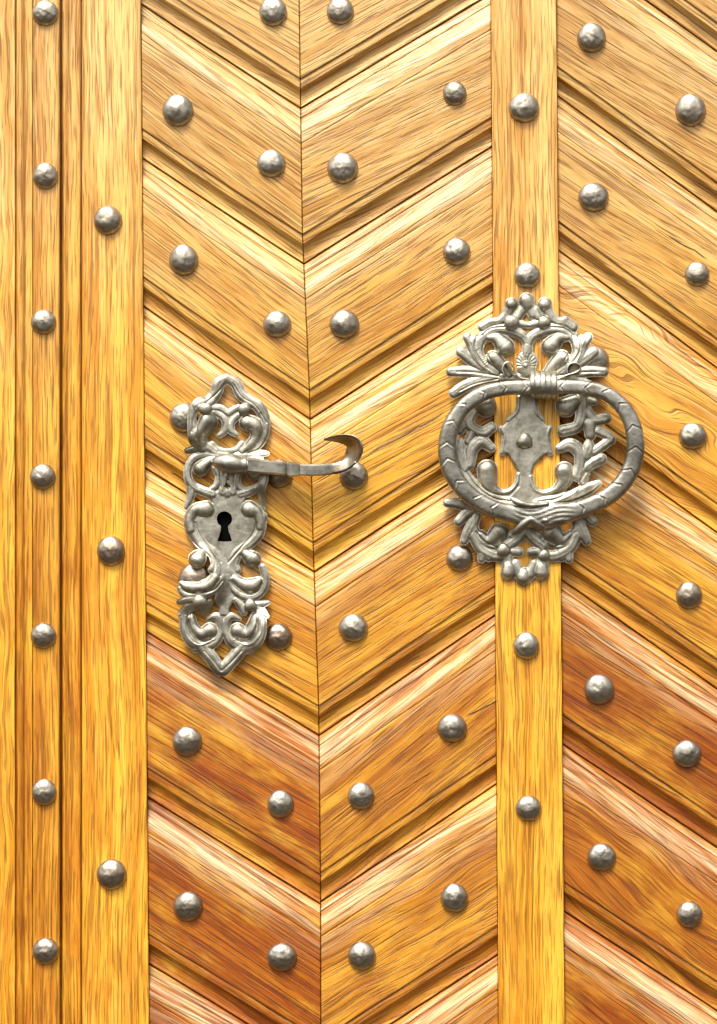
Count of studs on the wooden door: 50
